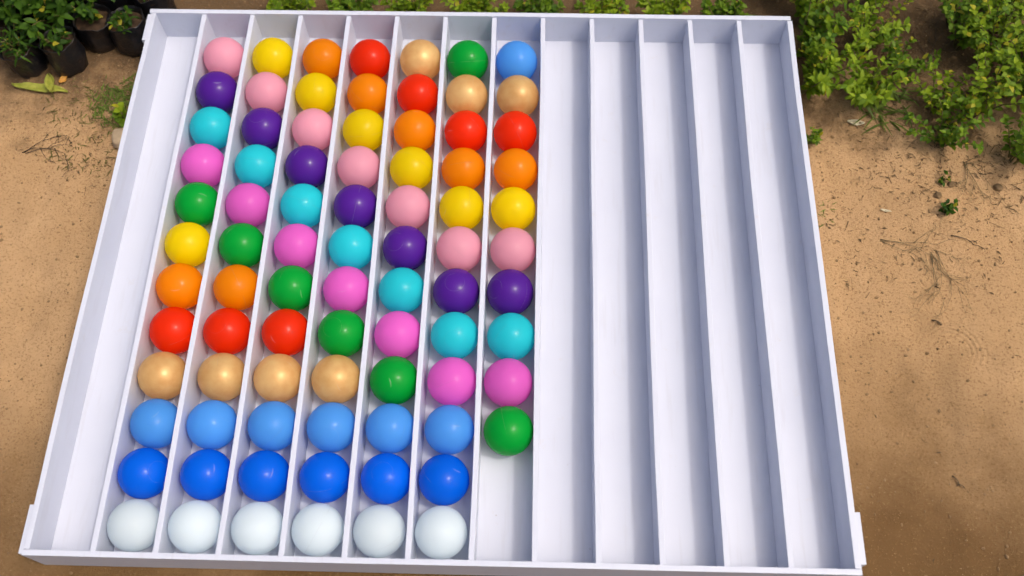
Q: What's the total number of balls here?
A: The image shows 82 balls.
